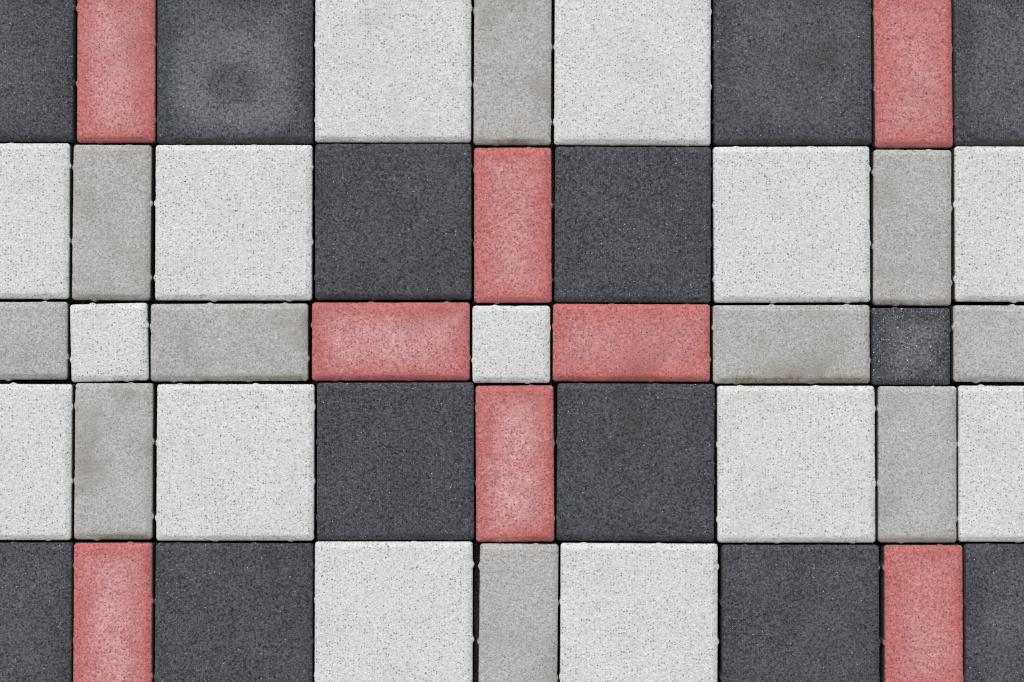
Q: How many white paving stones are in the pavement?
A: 14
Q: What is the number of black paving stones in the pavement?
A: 13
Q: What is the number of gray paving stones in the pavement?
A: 10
